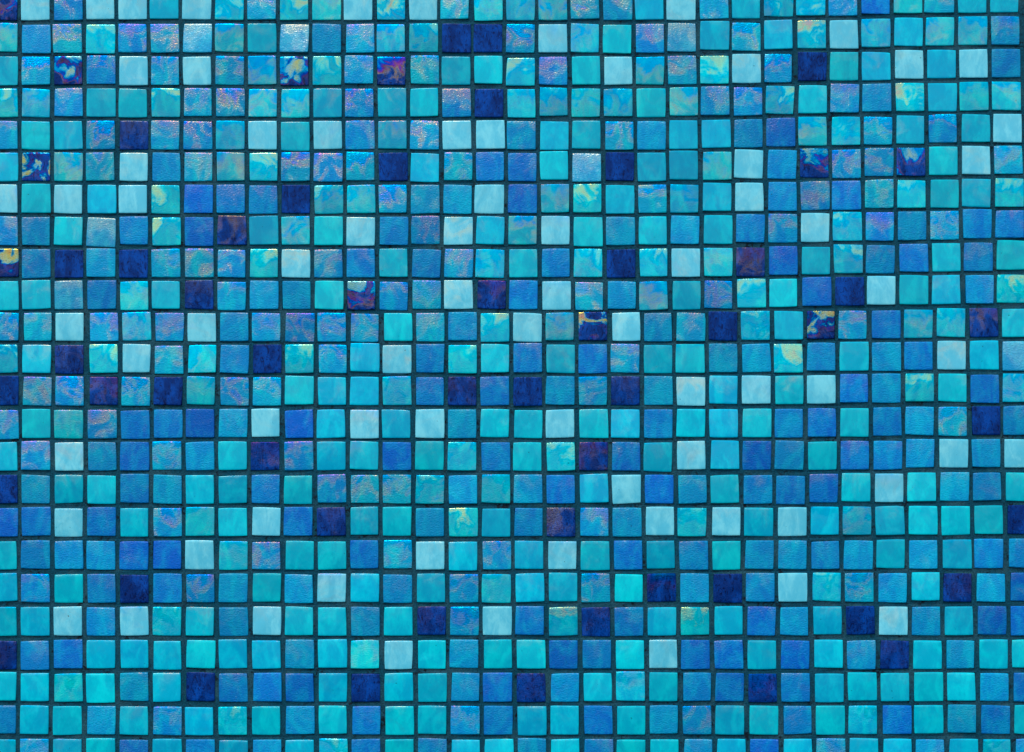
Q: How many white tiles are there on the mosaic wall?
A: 74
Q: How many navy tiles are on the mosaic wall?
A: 57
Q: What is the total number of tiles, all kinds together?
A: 131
